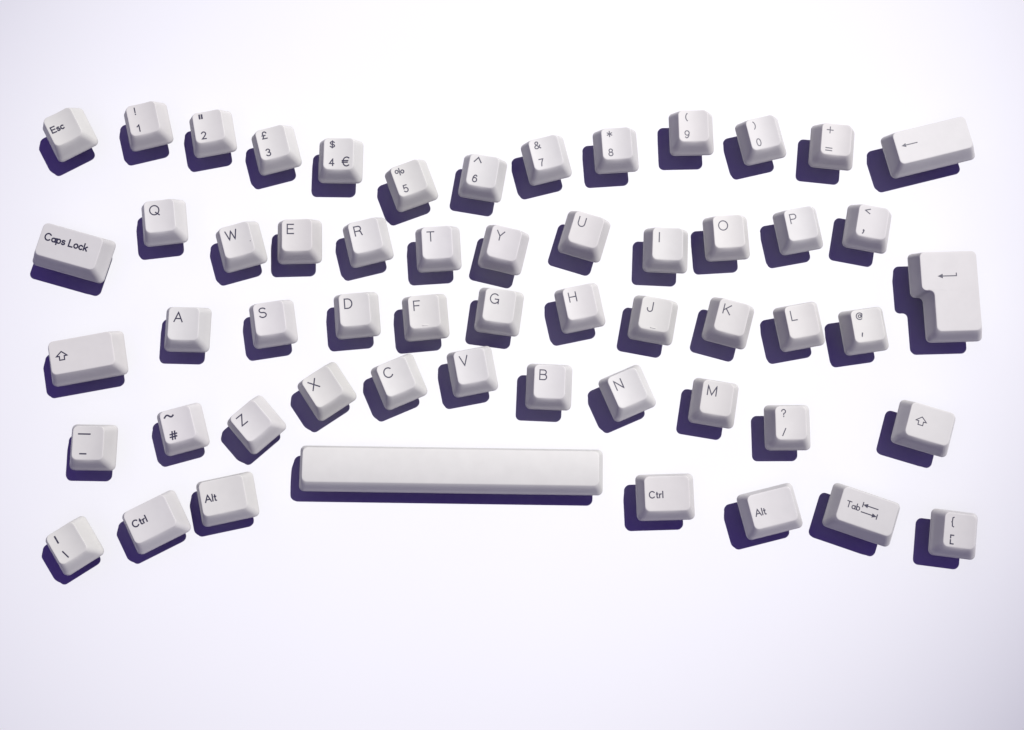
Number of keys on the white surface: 56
